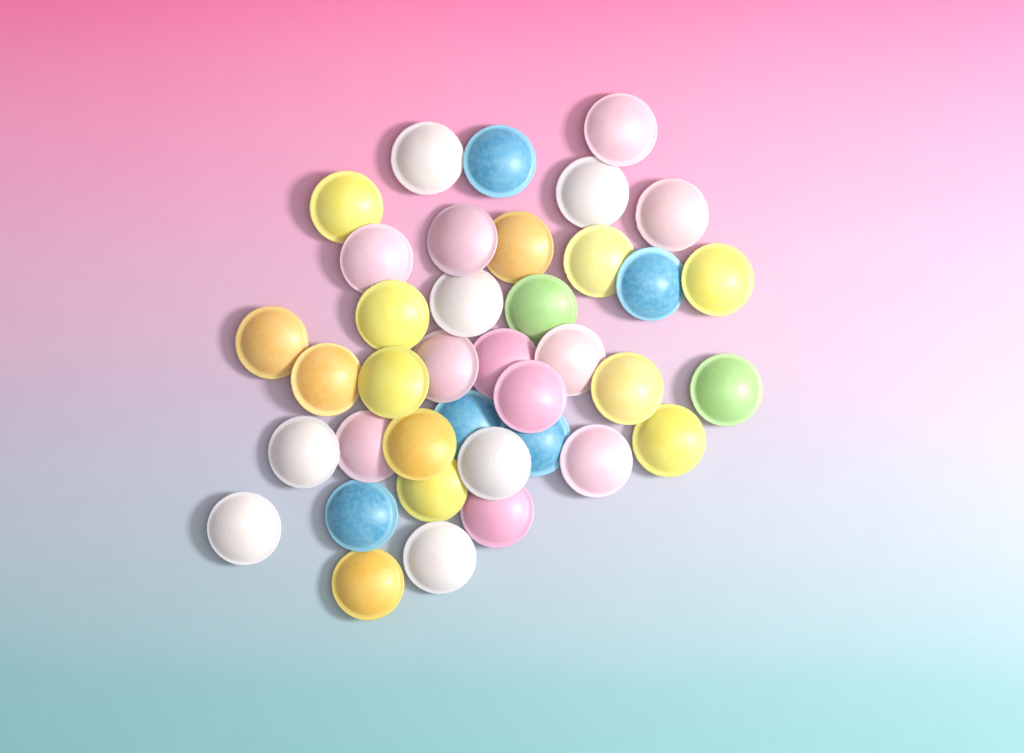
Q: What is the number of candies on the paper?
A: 38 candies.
